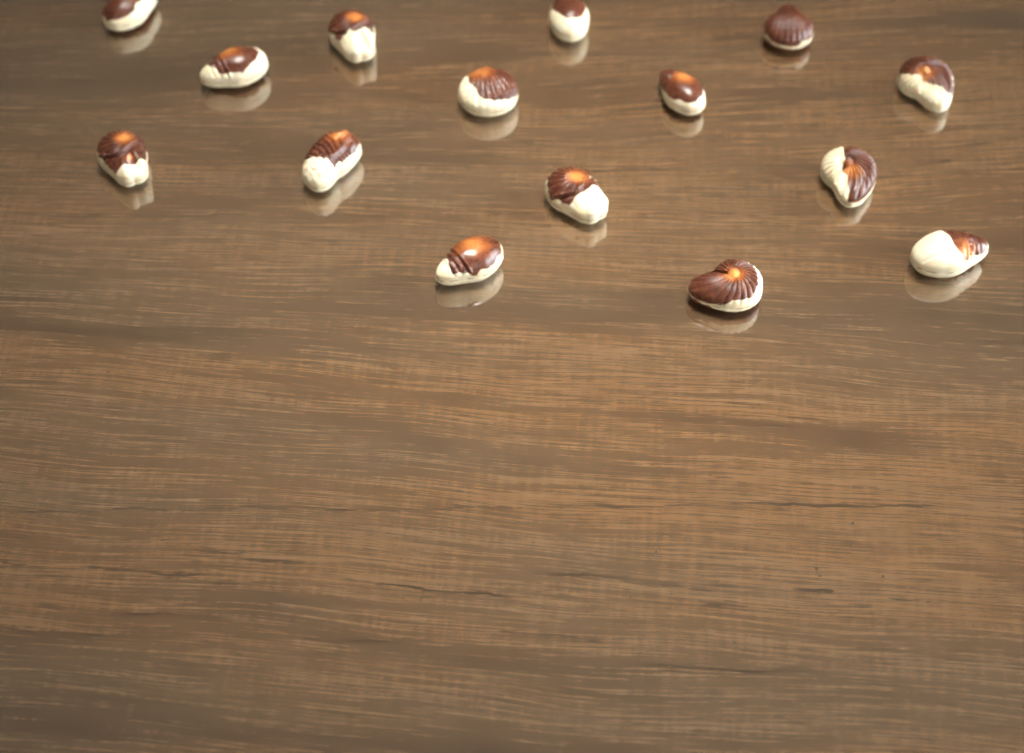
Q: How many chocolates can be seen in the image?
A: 15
